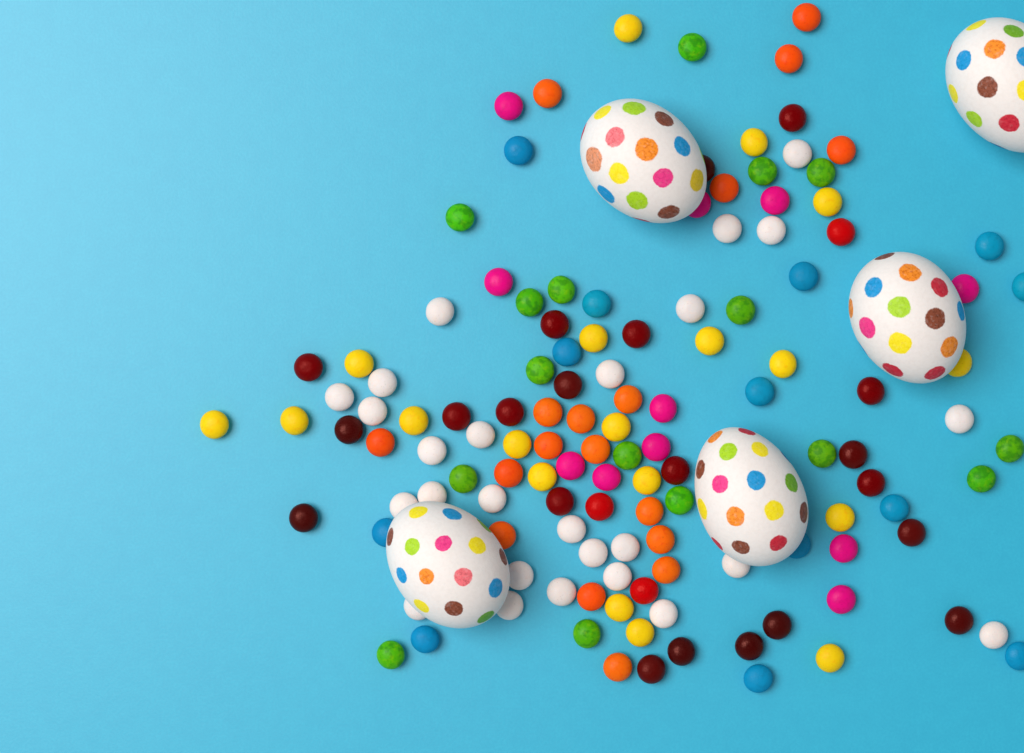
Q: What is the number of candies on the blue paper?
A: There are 127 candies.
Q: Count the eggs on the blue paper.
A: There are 5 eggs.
